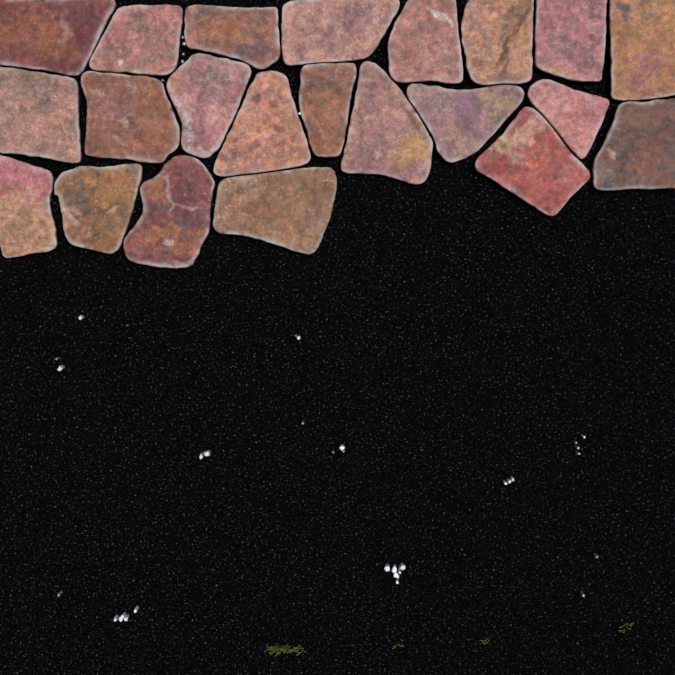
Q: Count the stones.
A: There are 22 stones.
